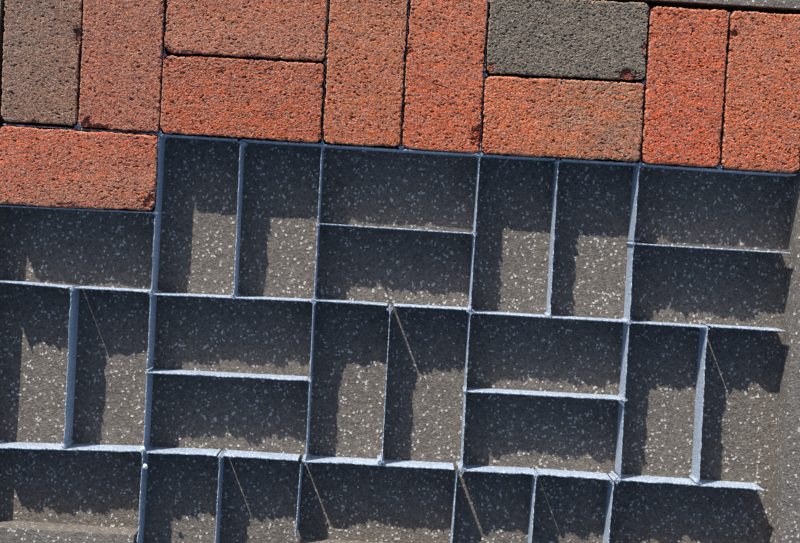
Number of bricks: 11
